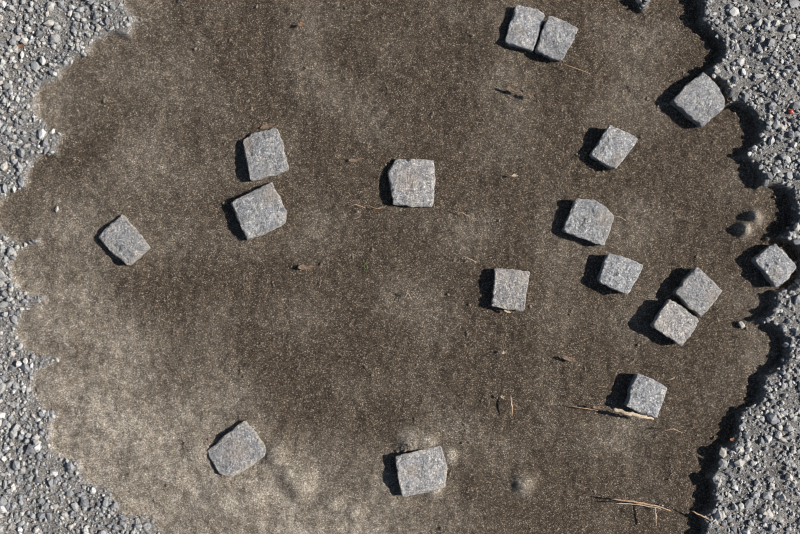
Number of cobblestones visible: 17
